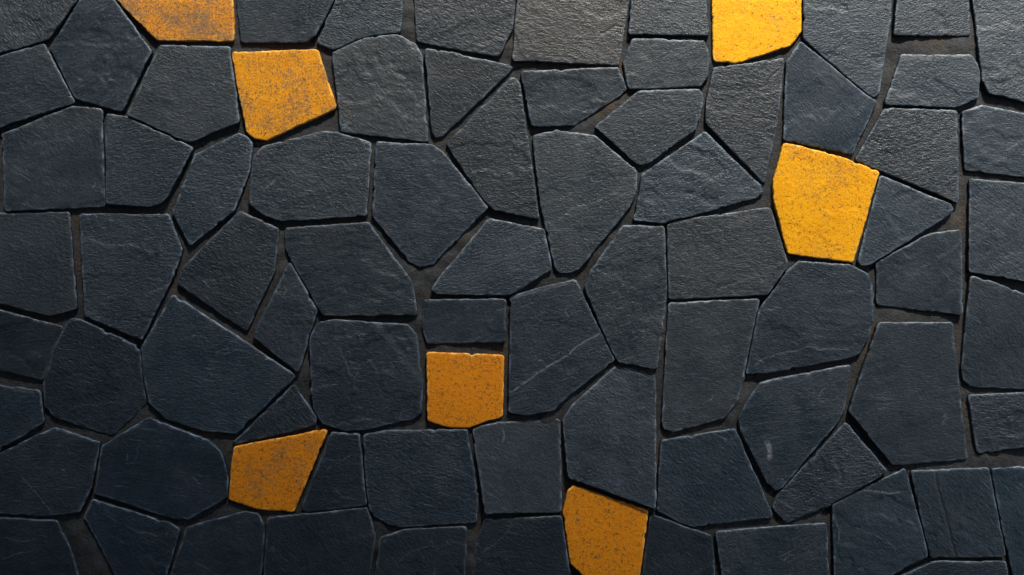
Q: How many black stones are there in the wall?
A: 75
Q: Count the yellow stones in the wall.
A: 7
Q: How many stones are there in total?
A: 82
